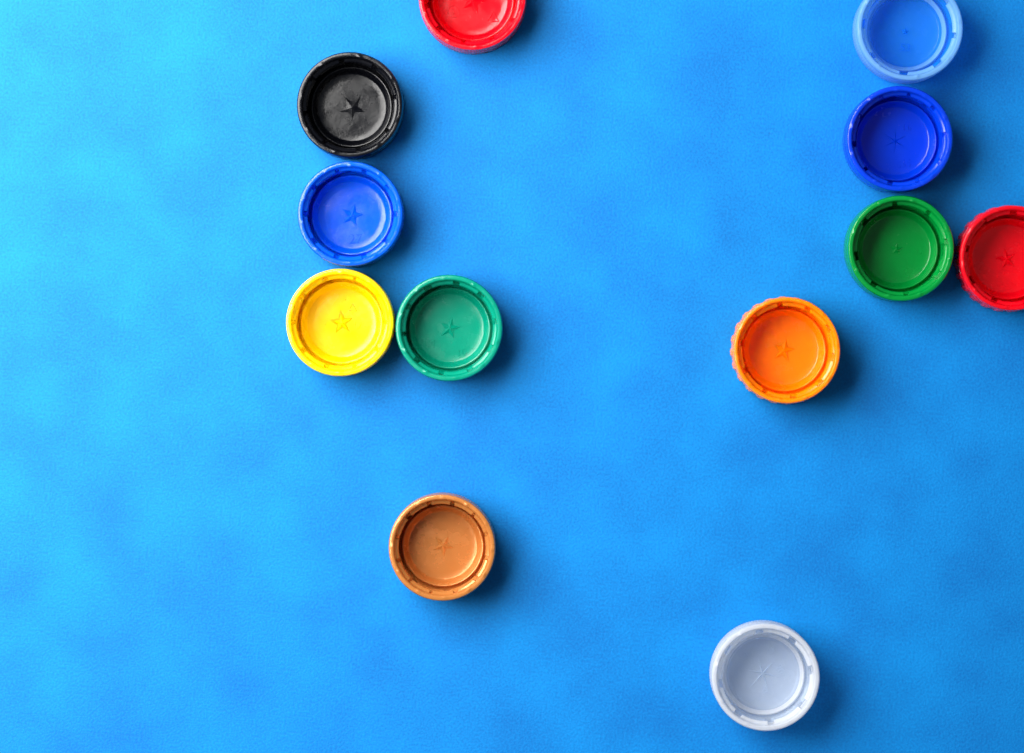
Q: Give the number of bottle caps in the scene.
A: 12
